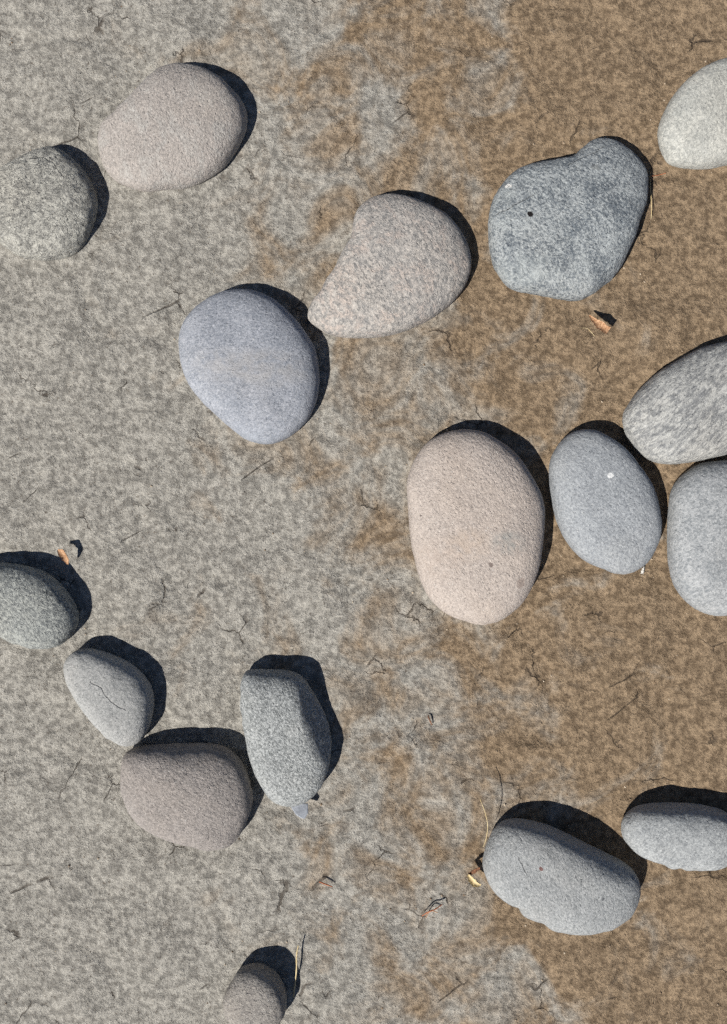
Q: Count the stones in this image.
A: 17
